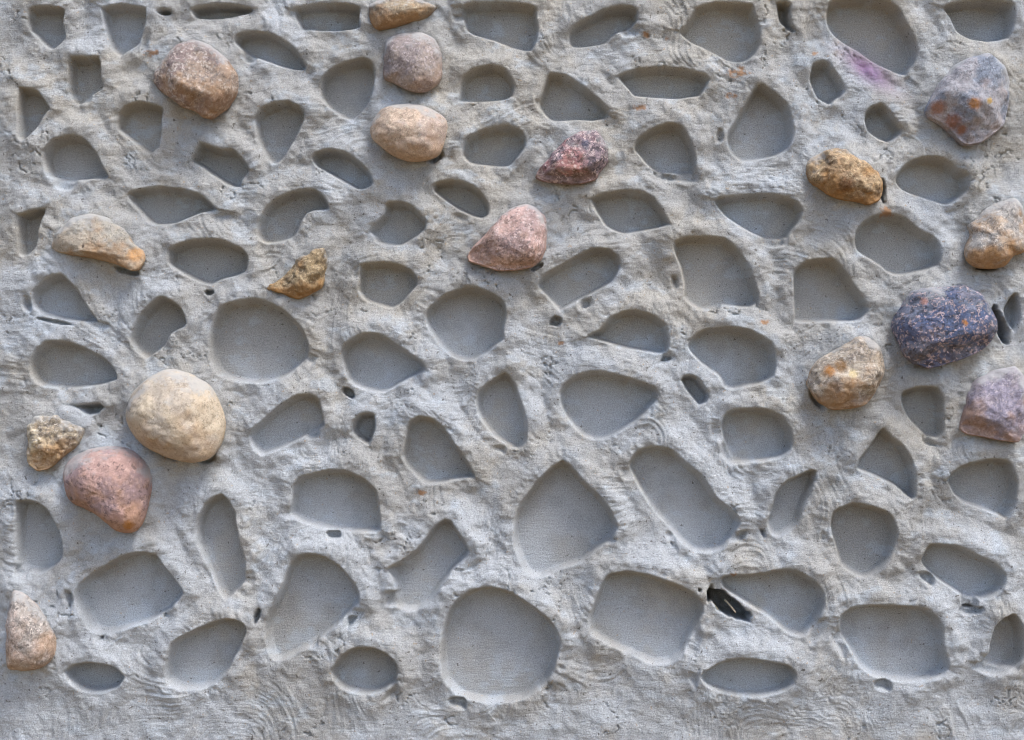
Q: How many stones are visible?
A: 18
